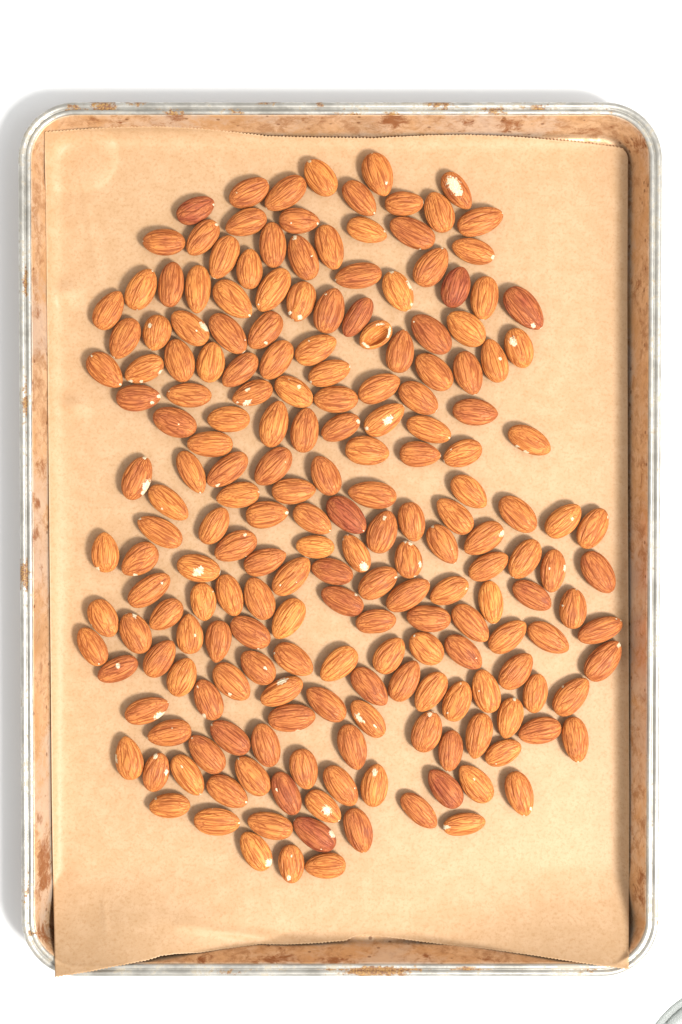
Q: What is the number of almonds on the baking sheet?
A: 200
